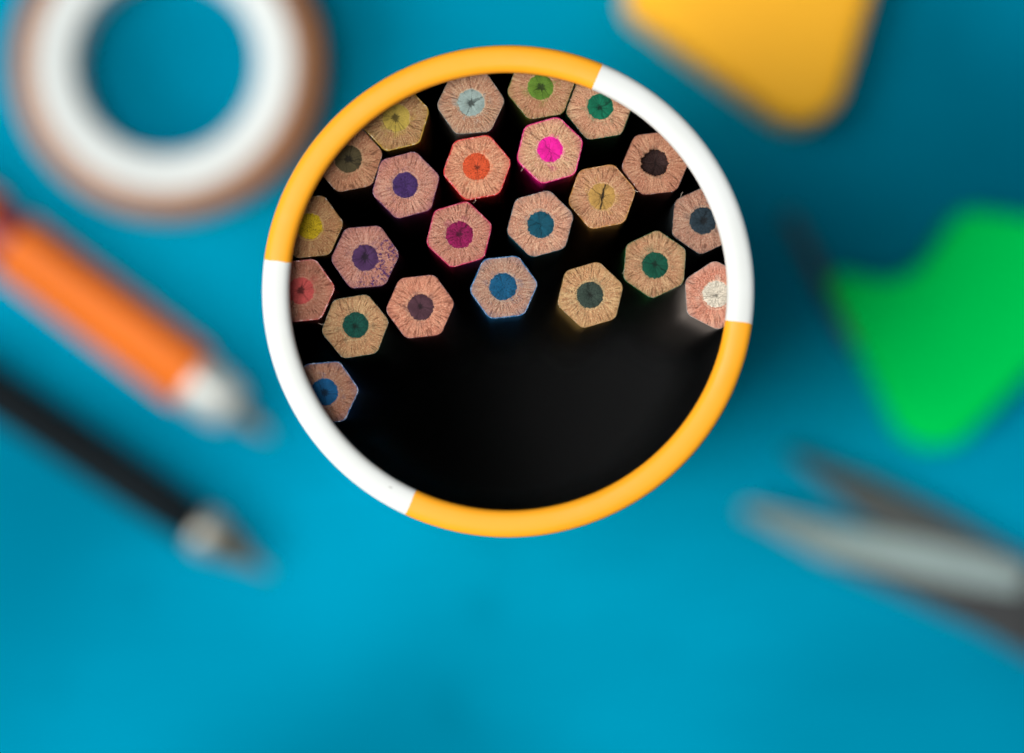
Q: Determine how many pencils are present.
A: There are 23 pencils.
